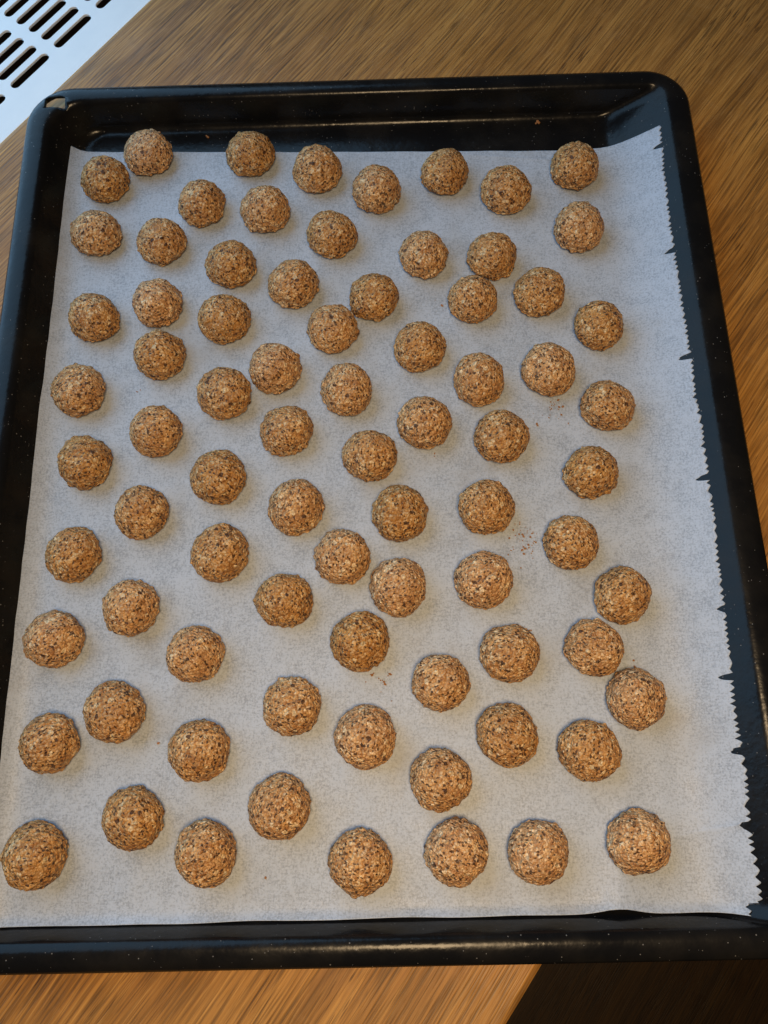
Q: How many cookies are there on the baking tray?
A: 79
